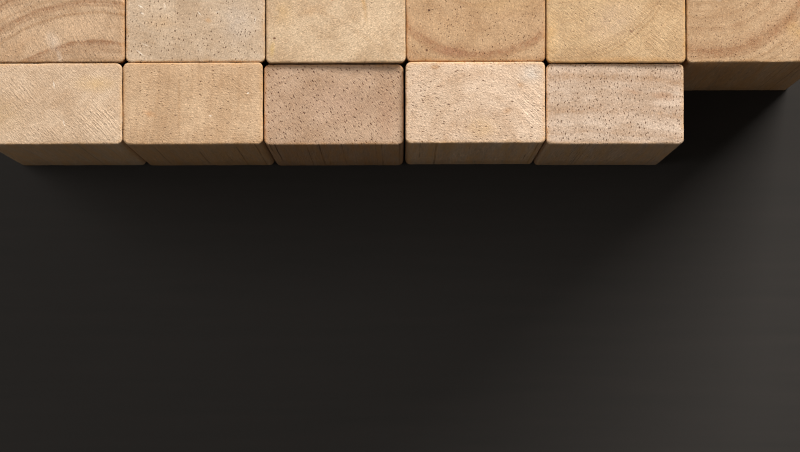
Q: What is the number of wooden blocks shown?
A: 11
